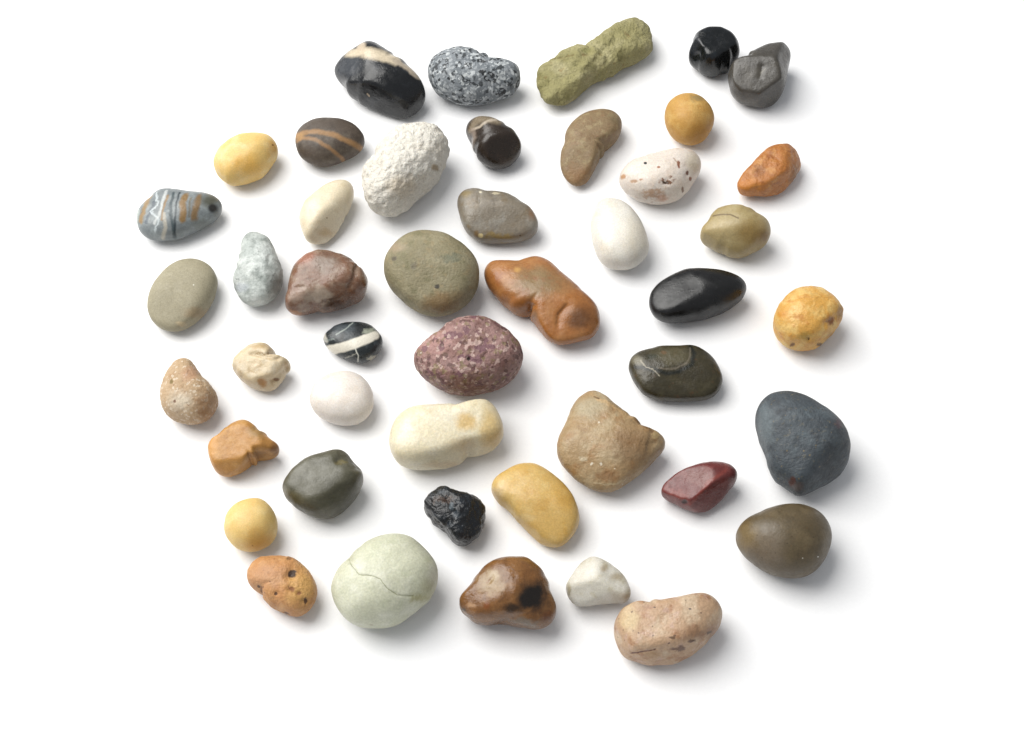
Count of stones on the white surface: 46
